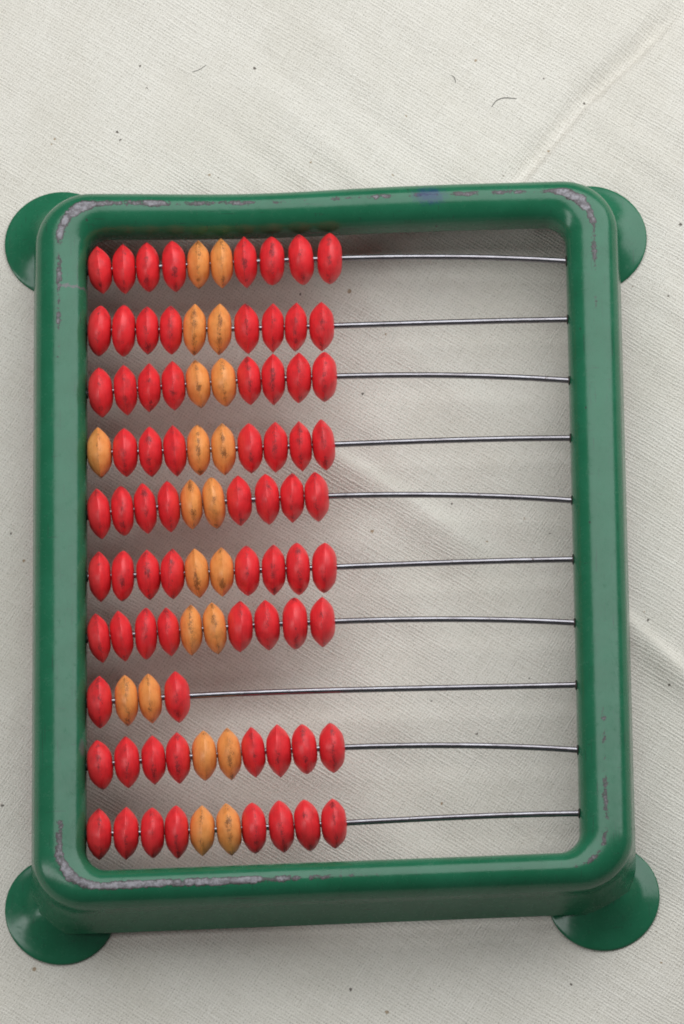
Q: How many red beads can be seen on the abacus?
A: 73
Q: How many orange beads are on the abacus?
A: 21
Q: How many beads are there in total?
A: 94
